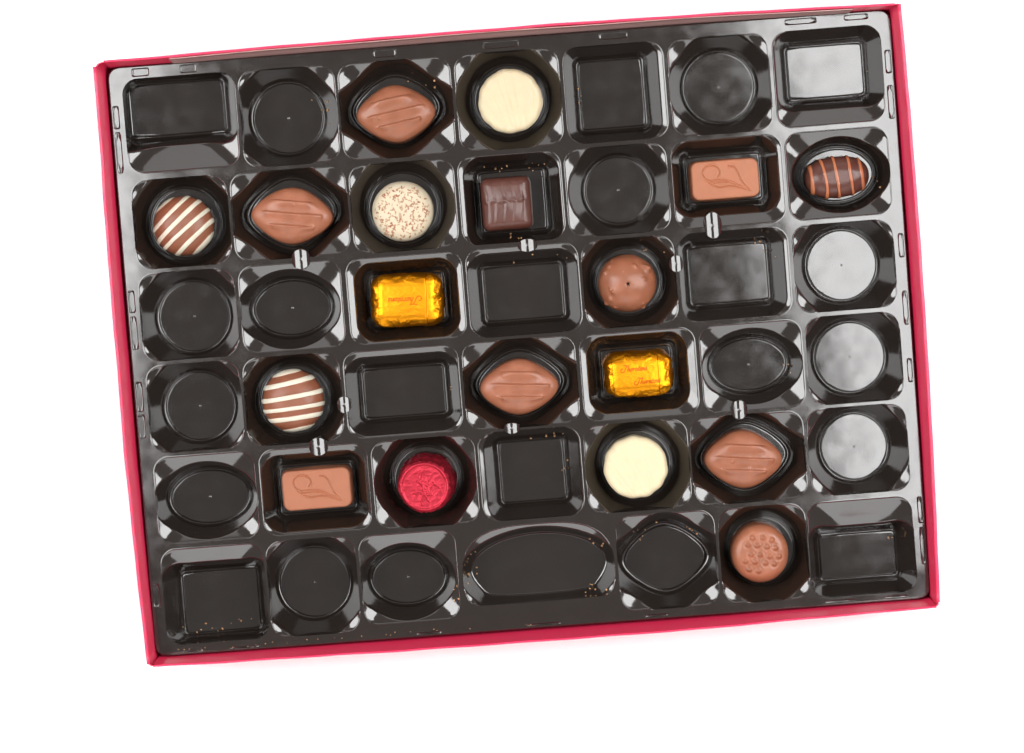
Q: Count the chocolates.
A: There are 18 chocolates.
